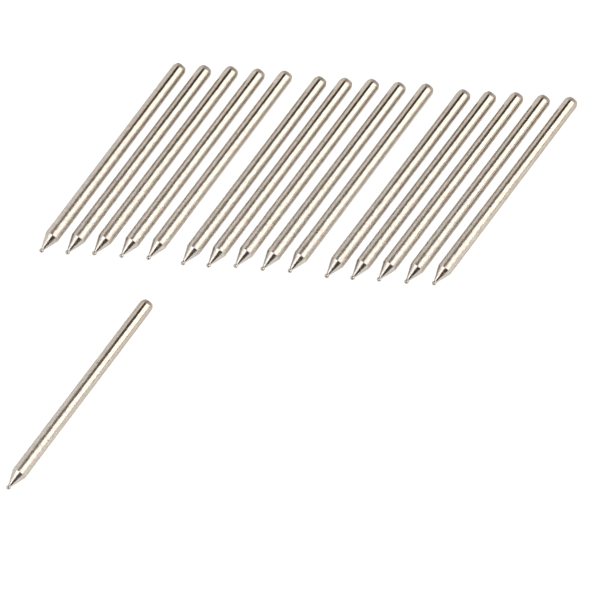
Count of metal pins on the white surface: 16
